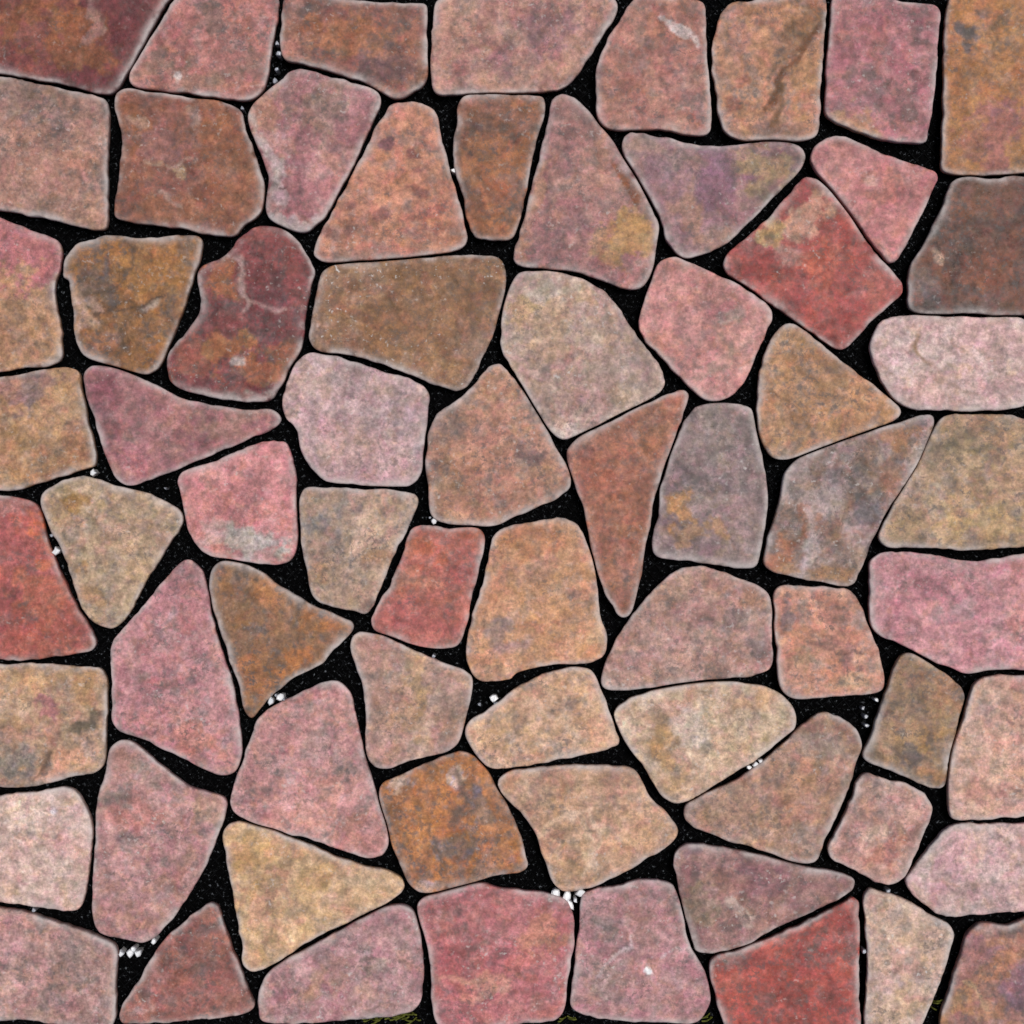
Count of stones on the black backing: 69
